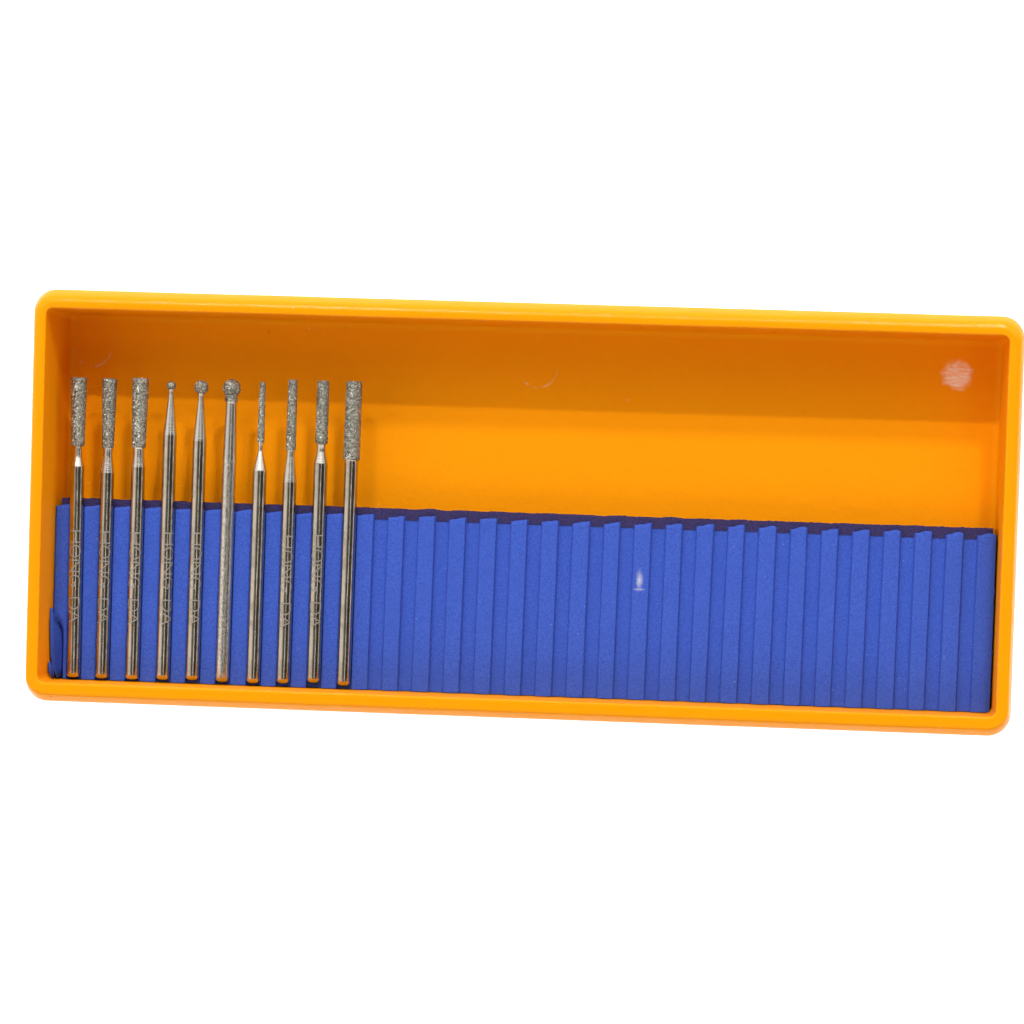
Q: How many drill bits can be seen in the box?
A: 10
